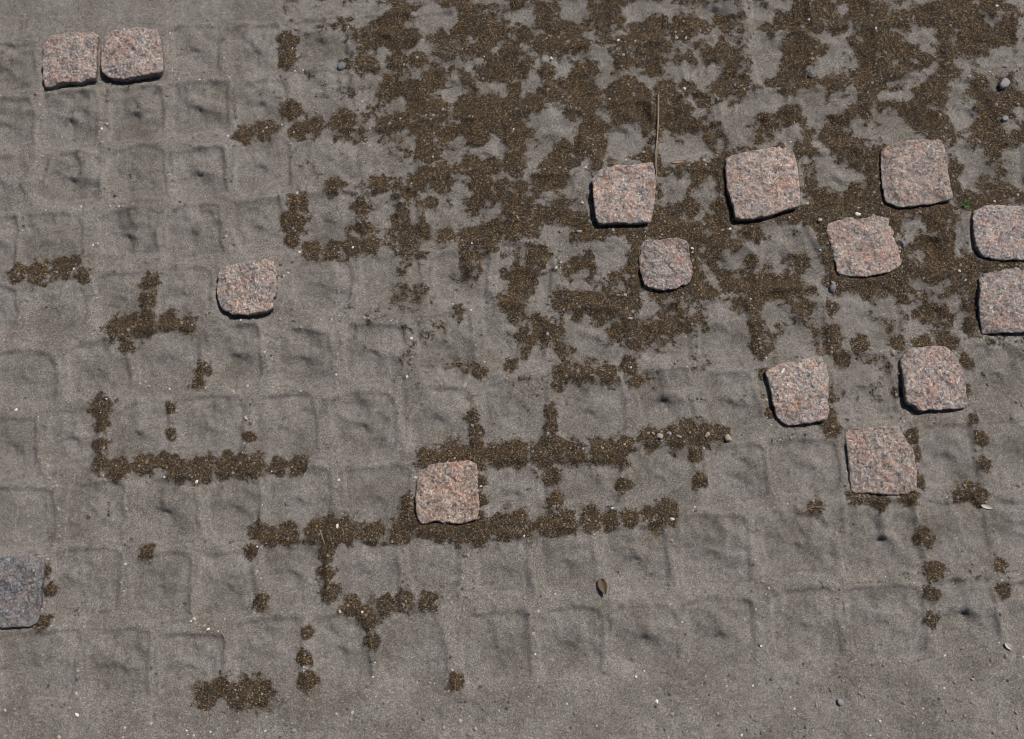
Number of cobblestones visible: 15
